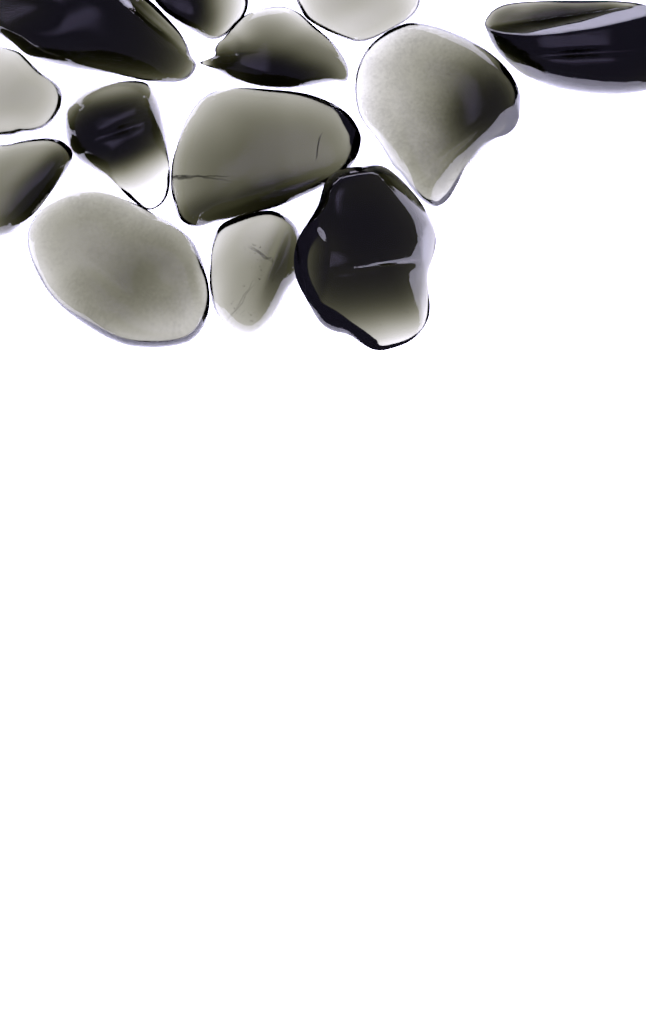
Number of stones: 13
